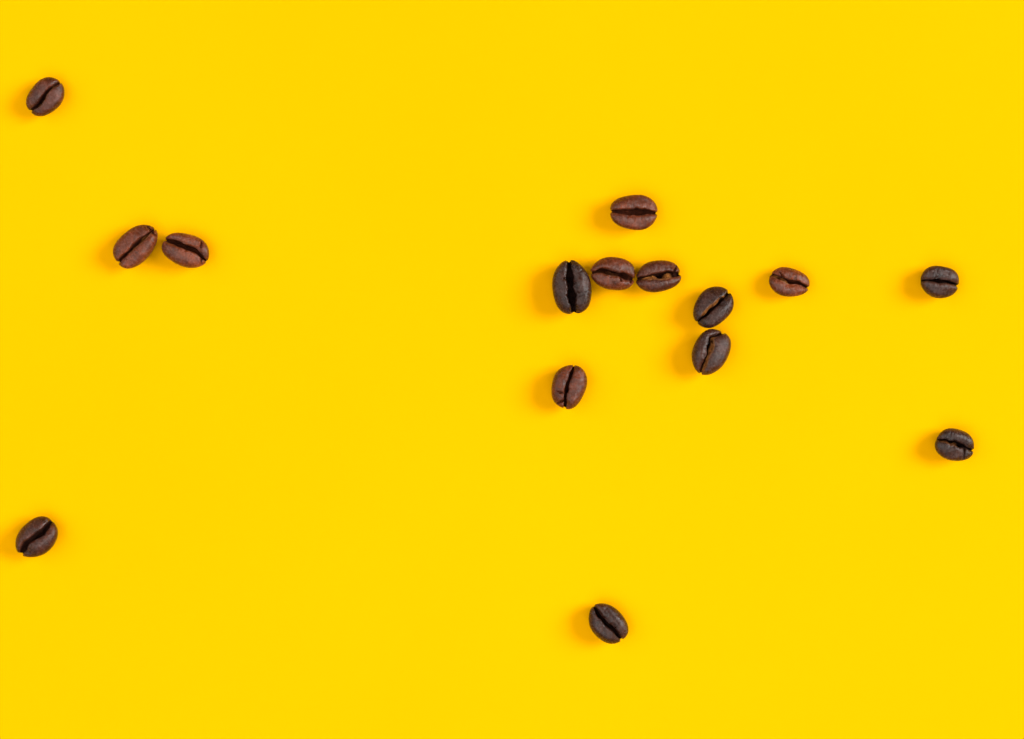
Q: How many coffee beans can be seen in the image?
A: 15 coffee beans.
